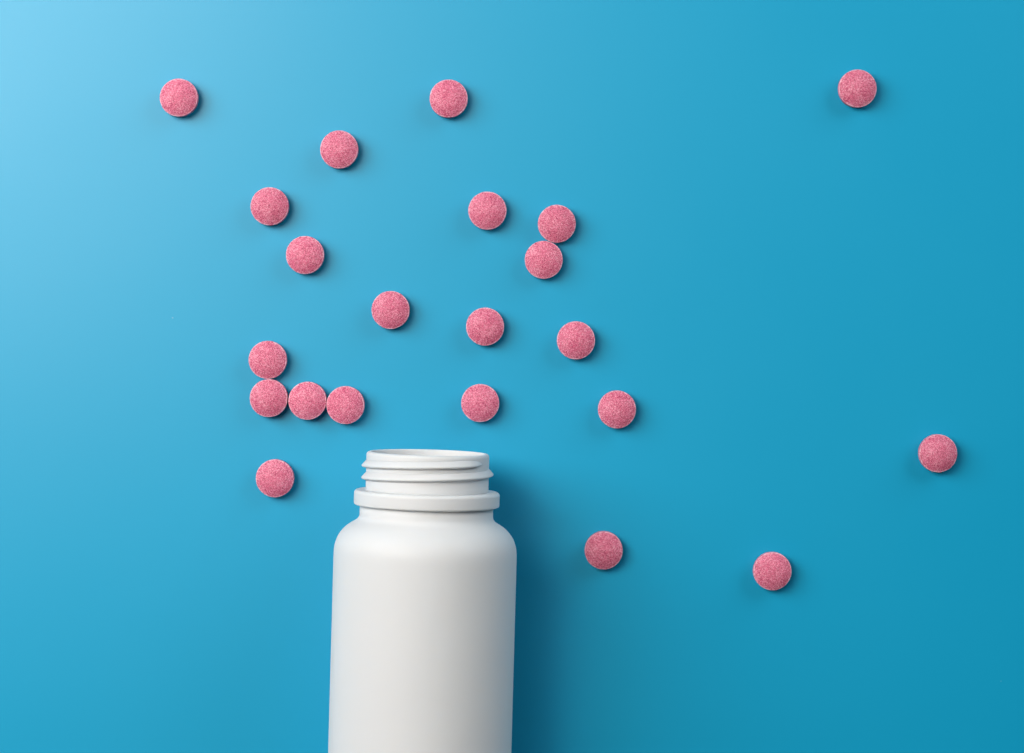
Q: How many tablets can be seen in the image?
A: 22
